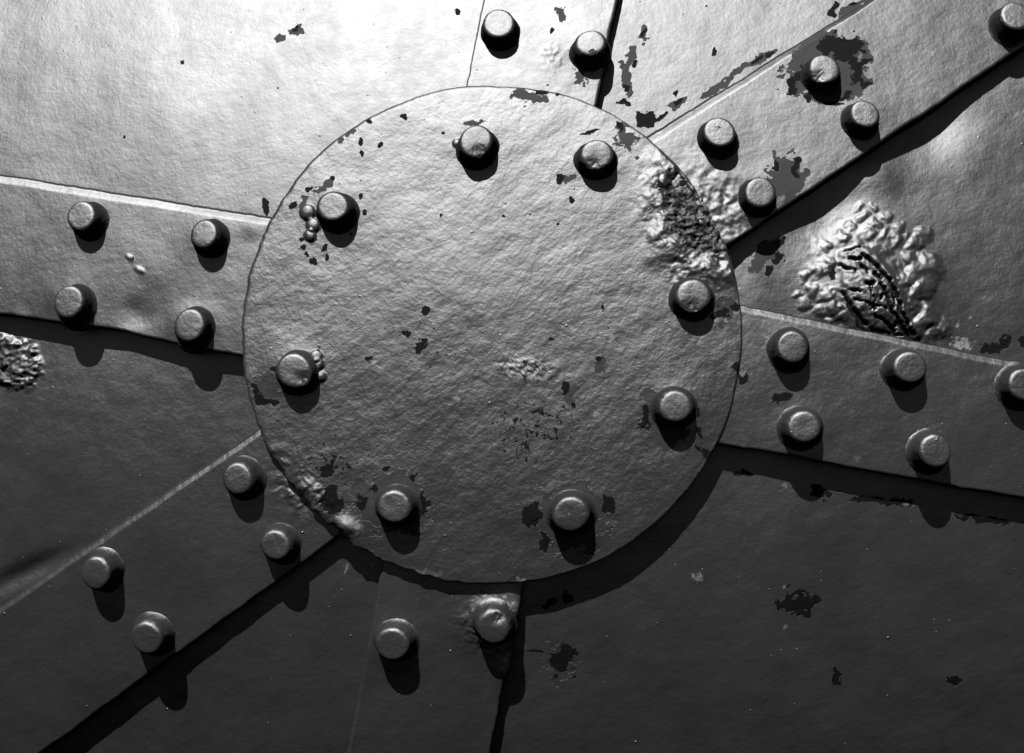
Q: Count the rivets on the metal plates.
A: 30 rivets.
